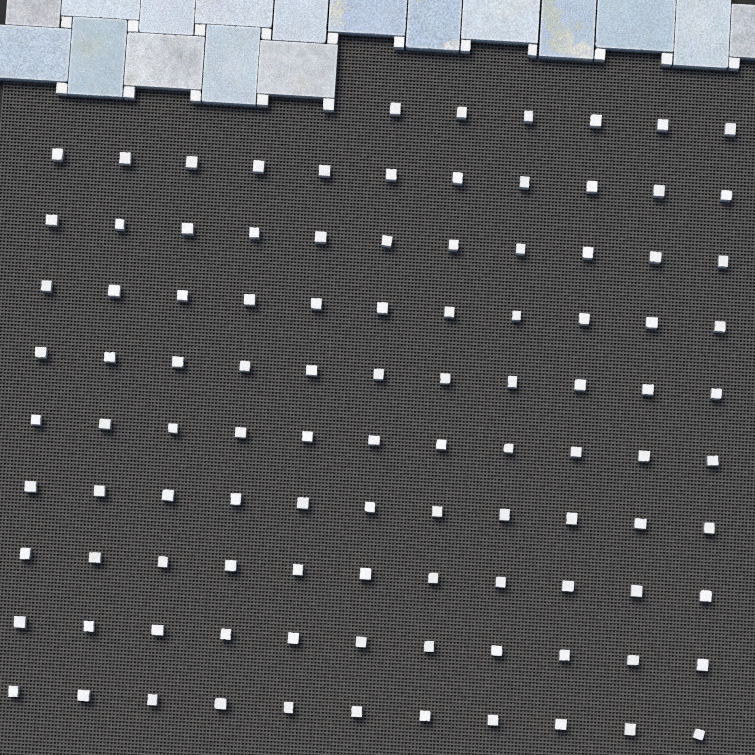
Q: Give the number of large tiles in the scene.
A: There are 17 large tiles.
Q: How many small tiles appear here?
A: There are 121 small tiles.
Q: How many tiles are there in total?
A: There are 138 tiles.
